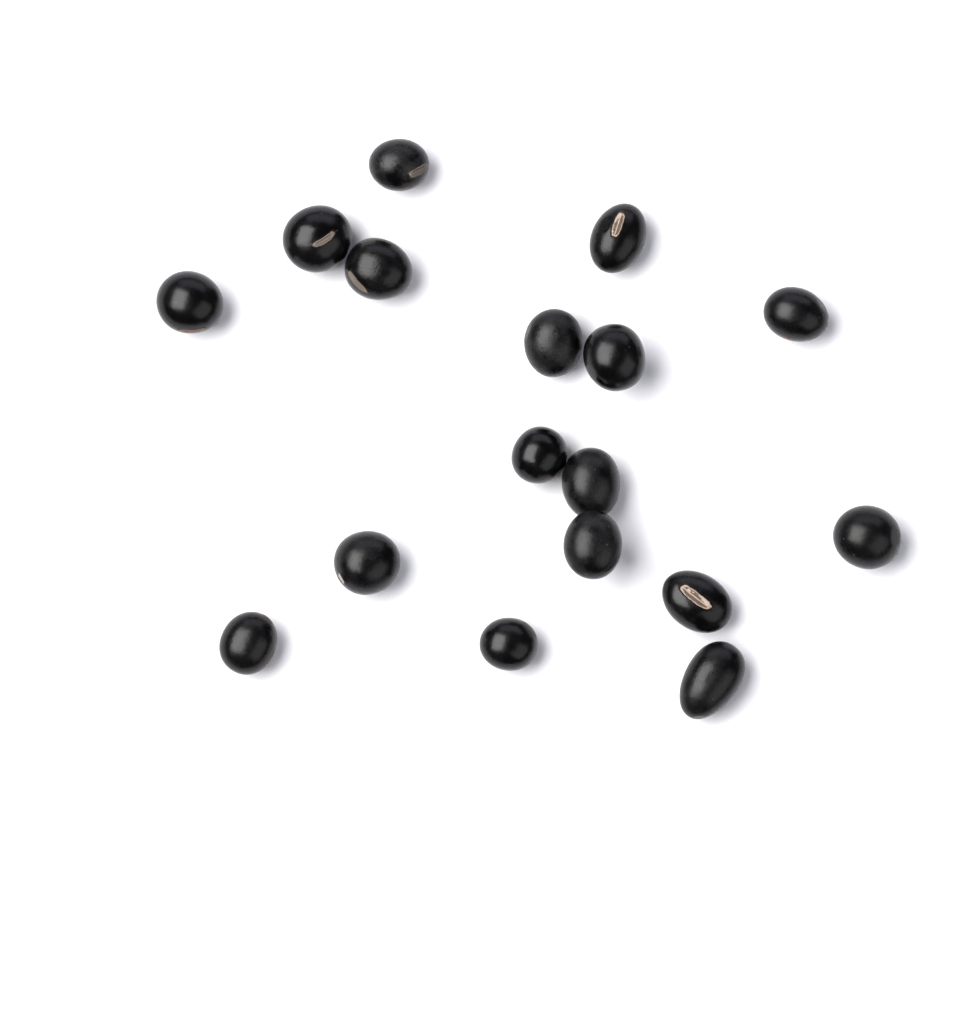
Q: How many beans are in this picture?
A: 17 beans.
